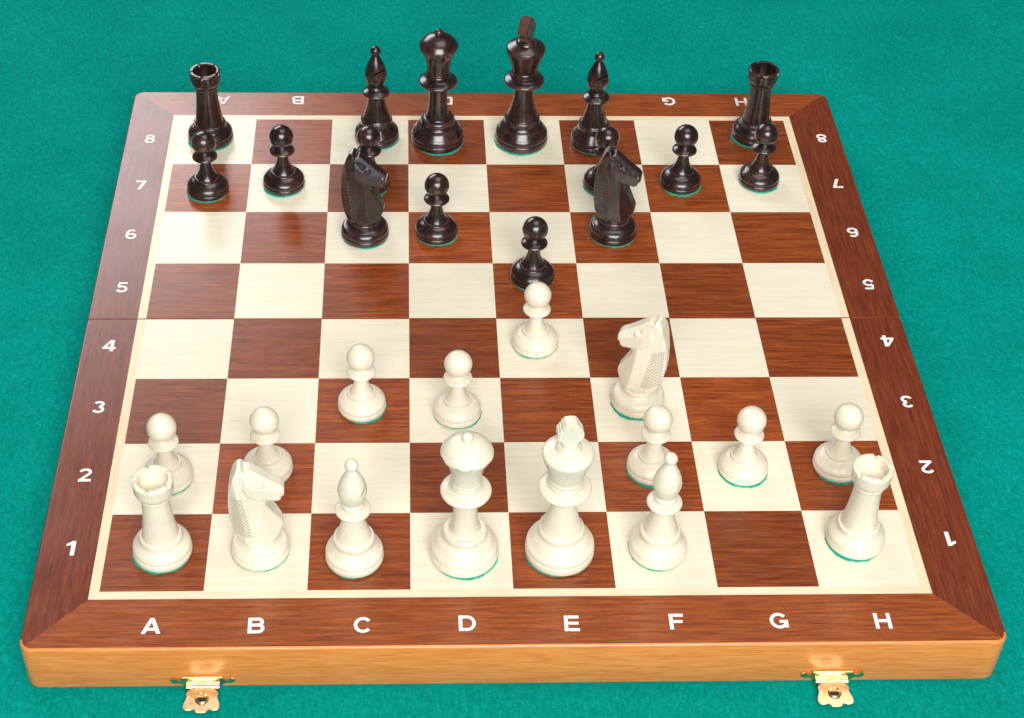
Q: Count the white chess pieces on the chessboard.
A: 16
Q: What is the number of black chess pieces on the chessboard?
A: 16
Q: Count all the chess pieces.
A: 32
